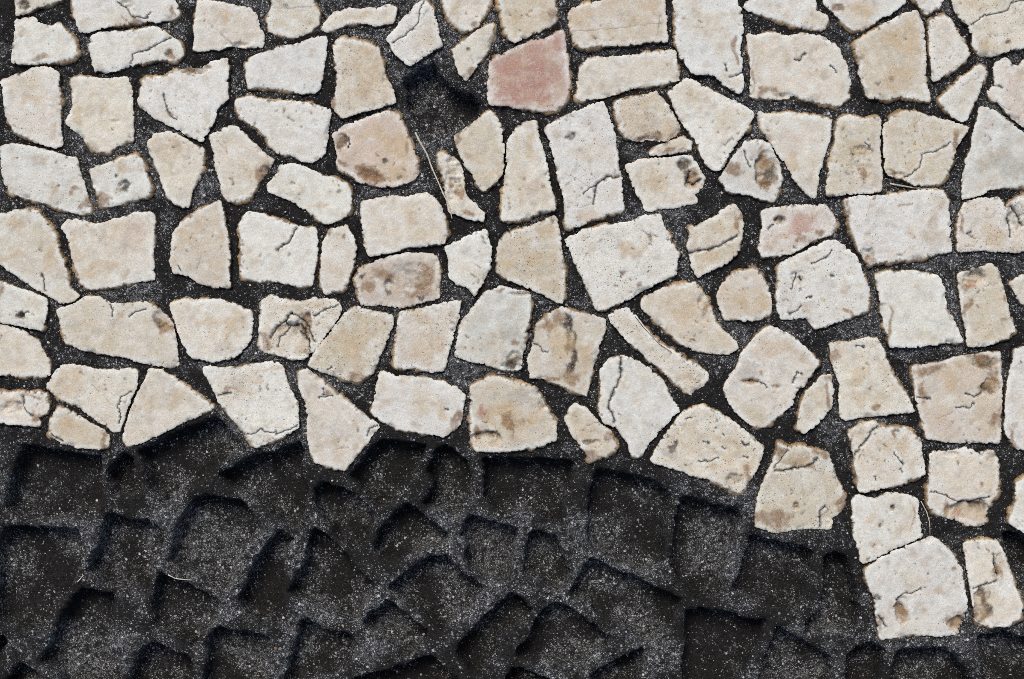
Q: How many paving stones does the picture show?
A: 102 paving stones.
